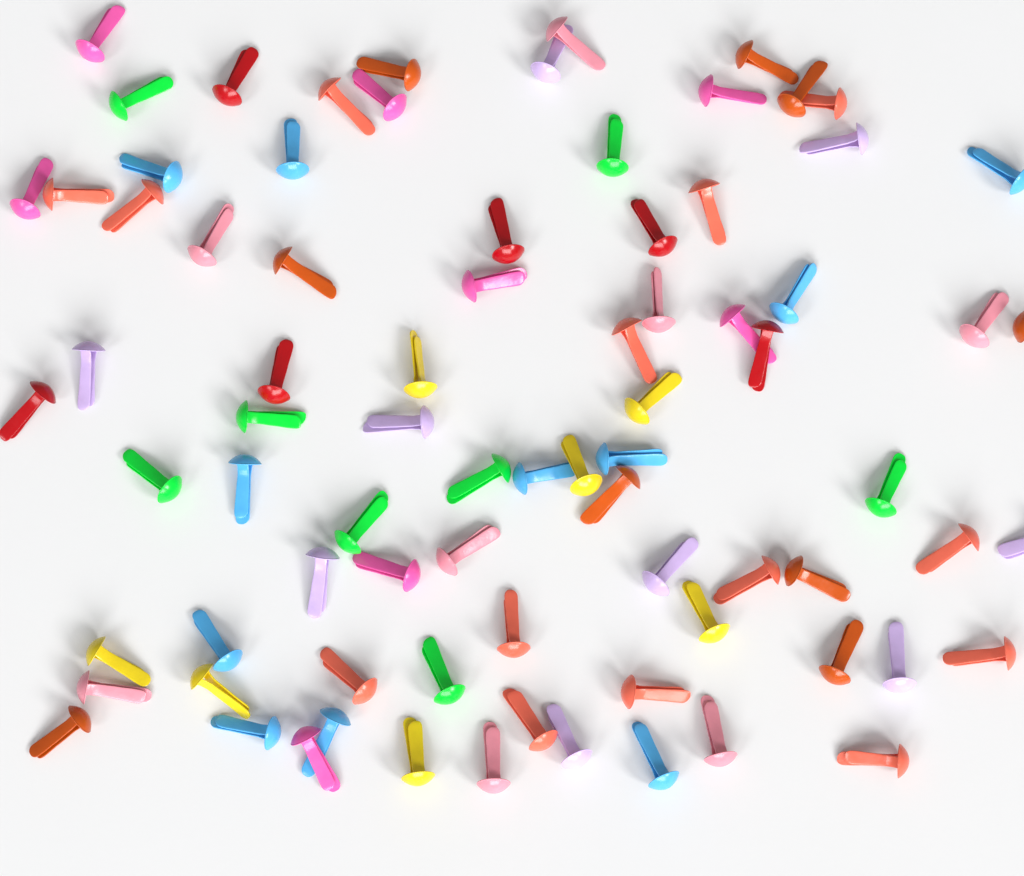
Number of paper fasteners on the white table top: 80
